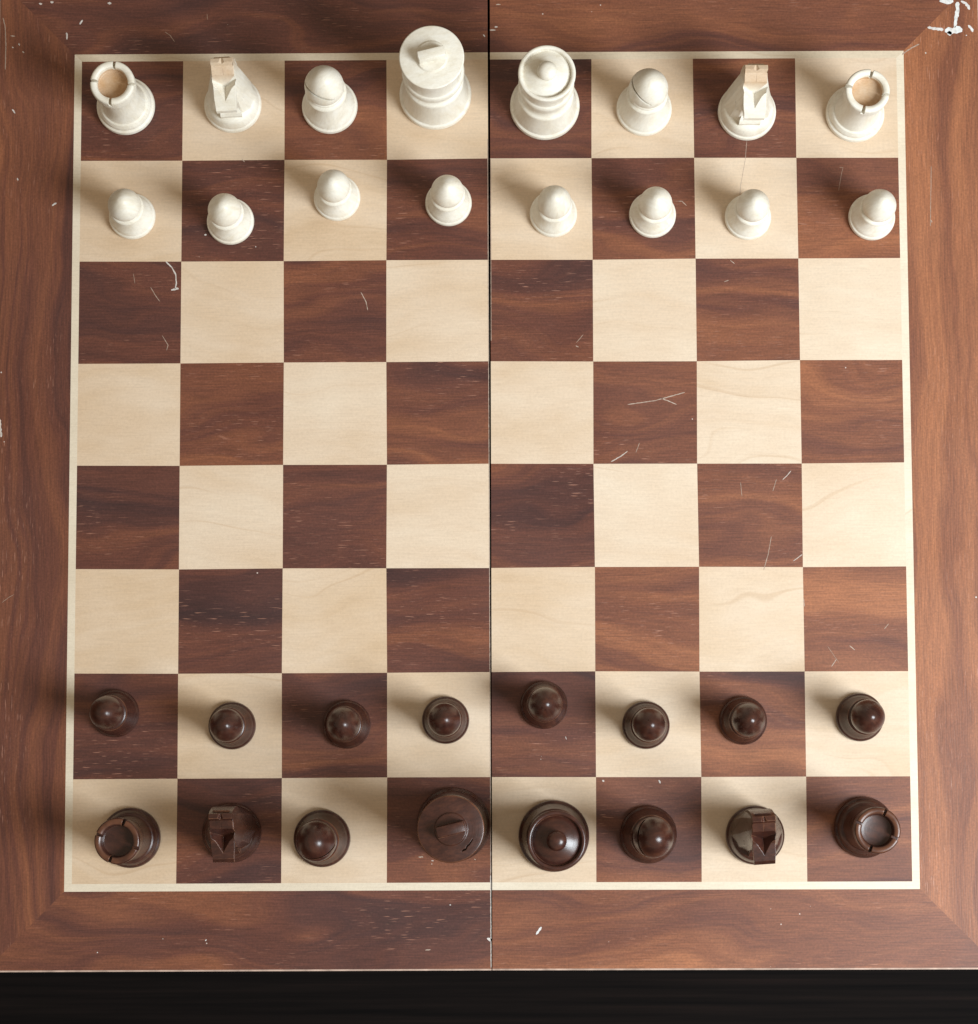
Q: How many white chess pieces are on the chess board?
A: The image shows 16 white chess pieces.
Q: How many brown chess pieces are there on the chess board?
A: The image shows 16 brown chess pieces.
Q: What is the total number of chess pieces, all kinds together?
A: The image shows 32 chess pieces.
